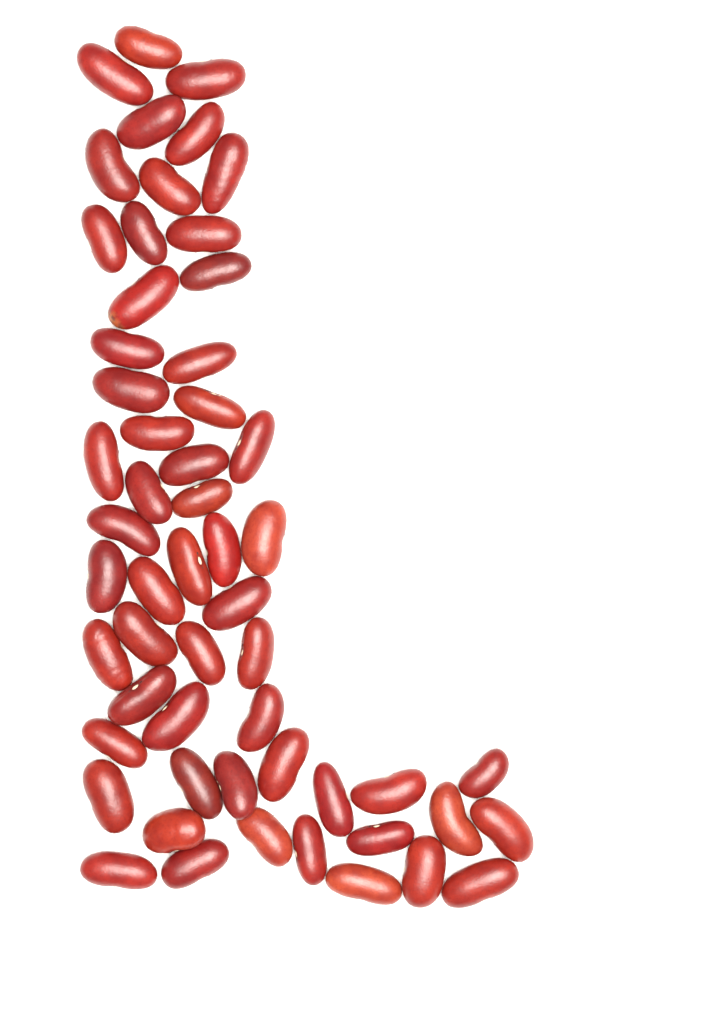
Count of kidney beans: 56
